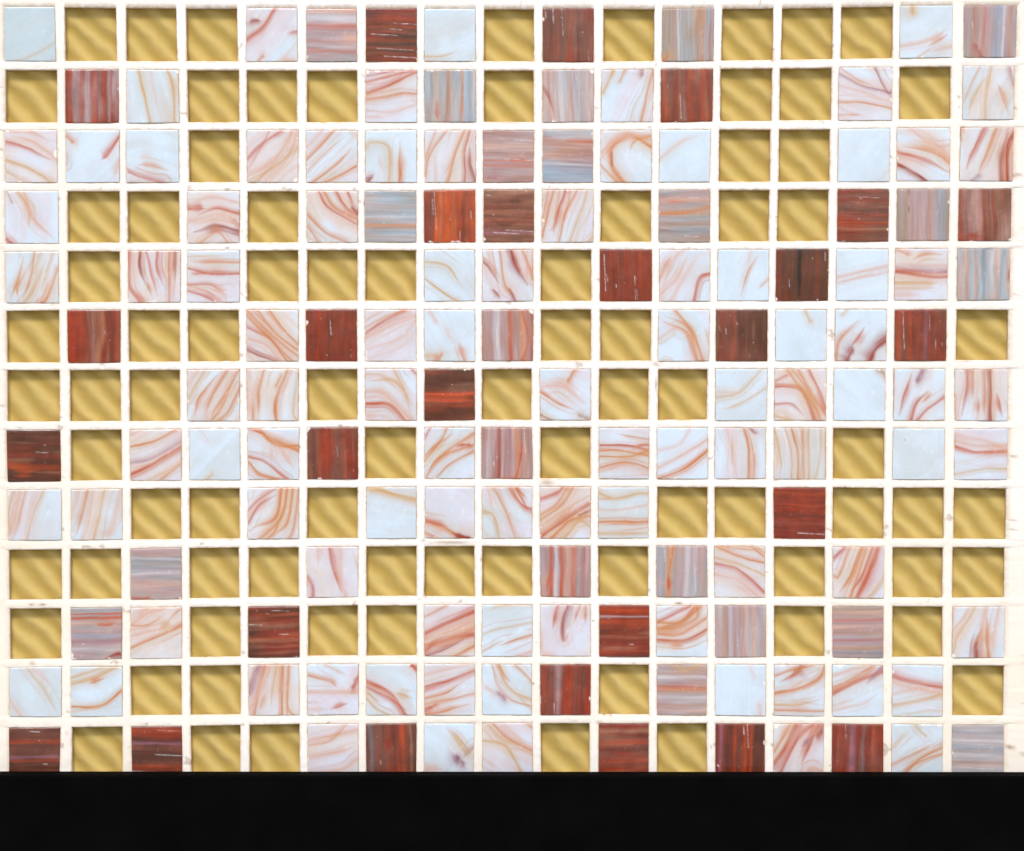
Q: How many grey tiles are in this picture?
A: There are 21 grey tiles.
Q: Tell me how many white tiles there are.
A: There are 92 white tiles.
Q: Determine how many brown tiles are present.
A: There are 27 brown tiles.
